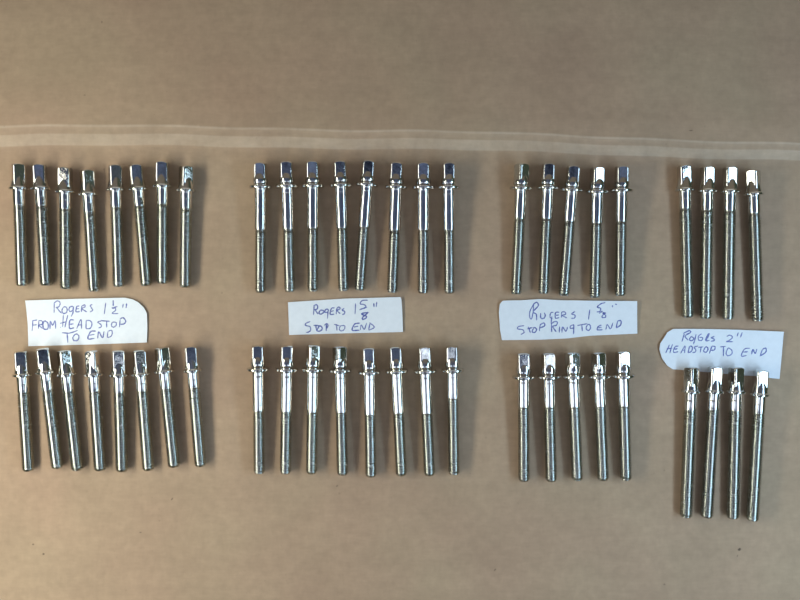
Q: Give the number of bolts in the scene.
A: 50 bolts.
